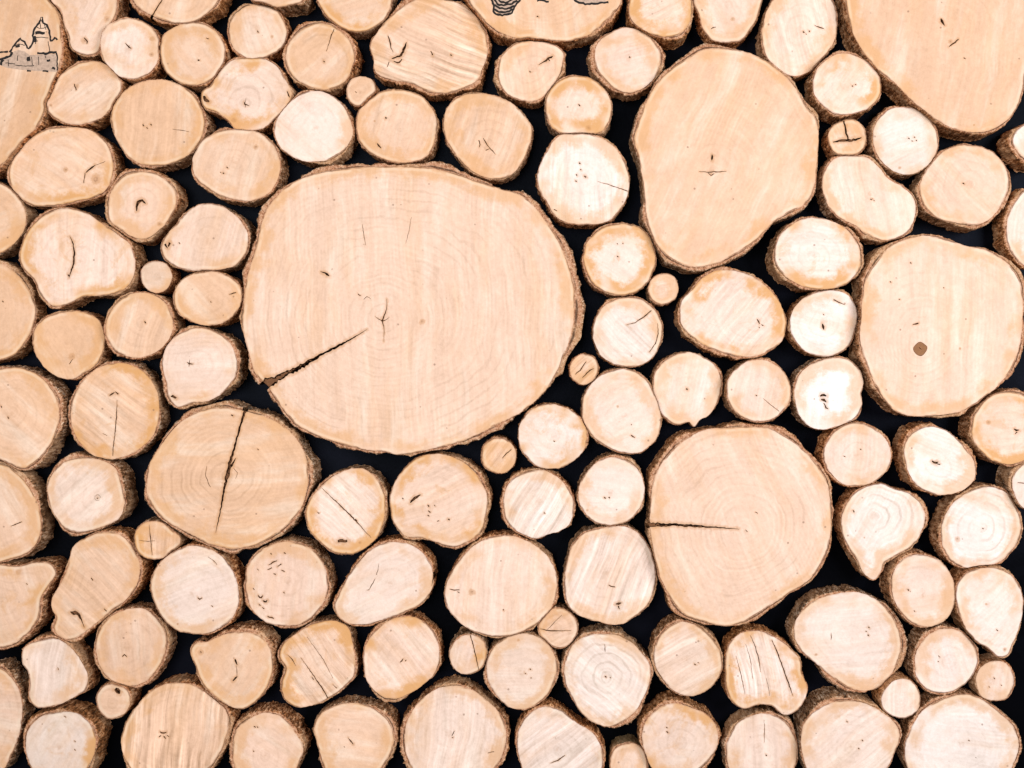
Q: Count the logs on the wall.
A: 115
